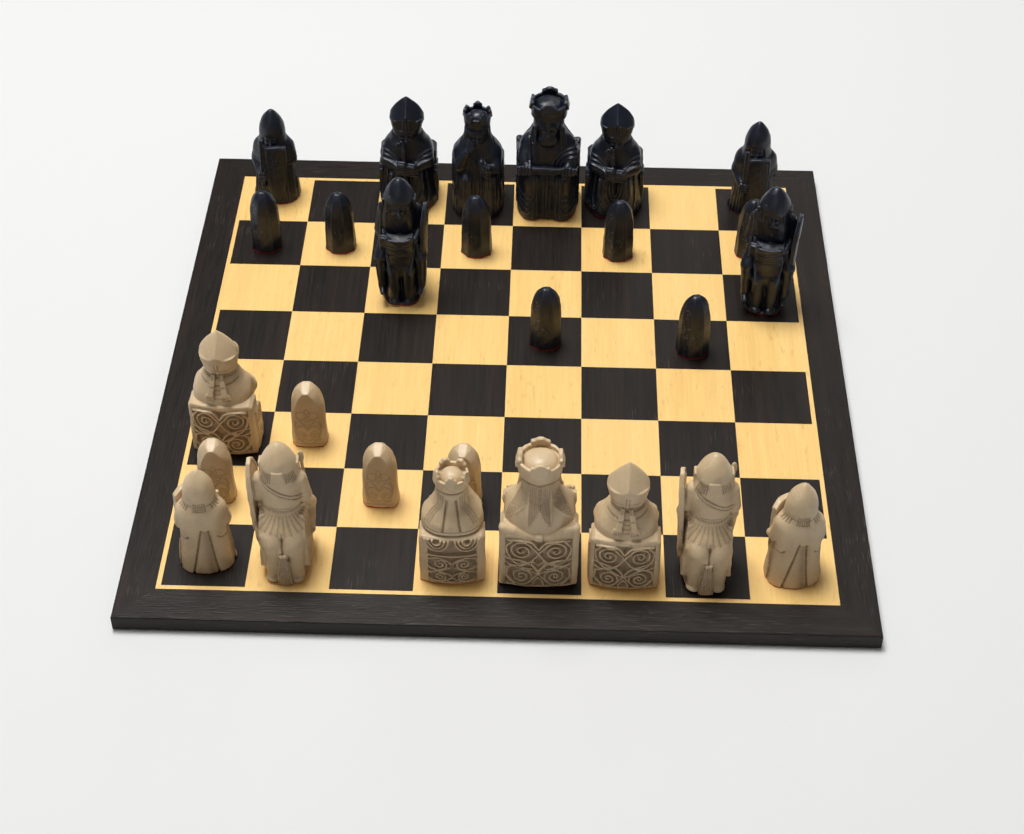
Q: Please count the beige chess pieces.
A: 12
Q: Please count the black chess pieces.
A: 15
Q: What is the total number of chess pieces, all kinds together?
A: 27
